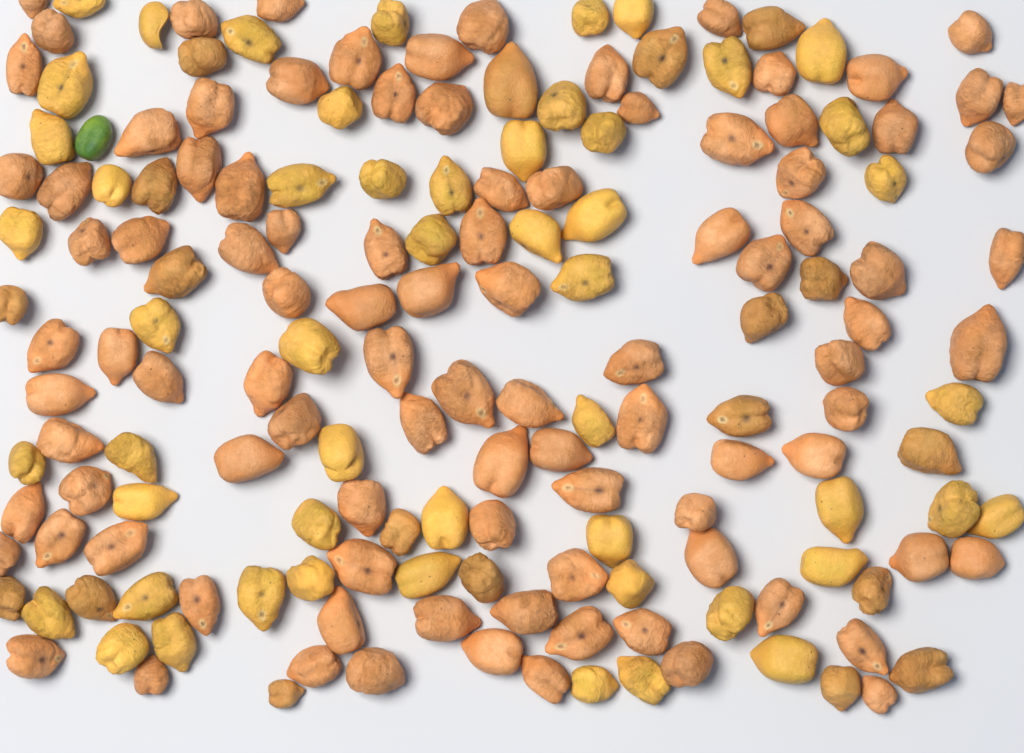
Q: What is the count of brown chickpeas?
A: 19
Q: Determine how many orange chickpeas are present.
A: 99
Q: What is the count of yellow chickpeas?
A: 52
